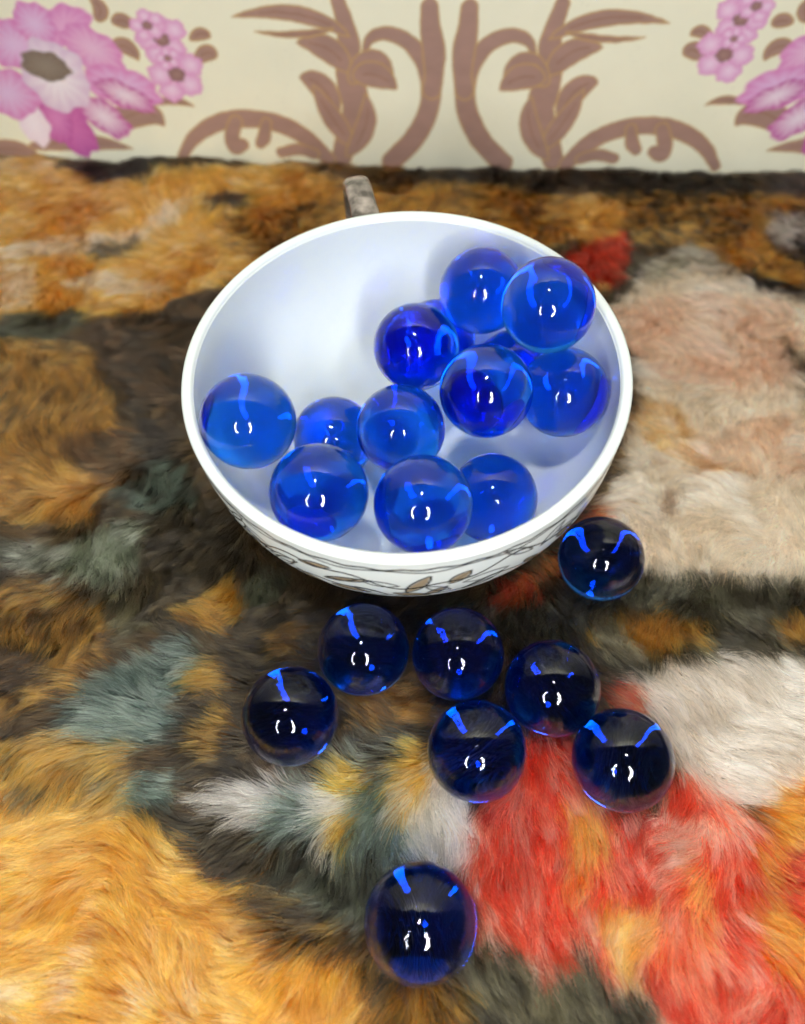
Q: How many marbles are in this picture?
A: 21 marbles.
